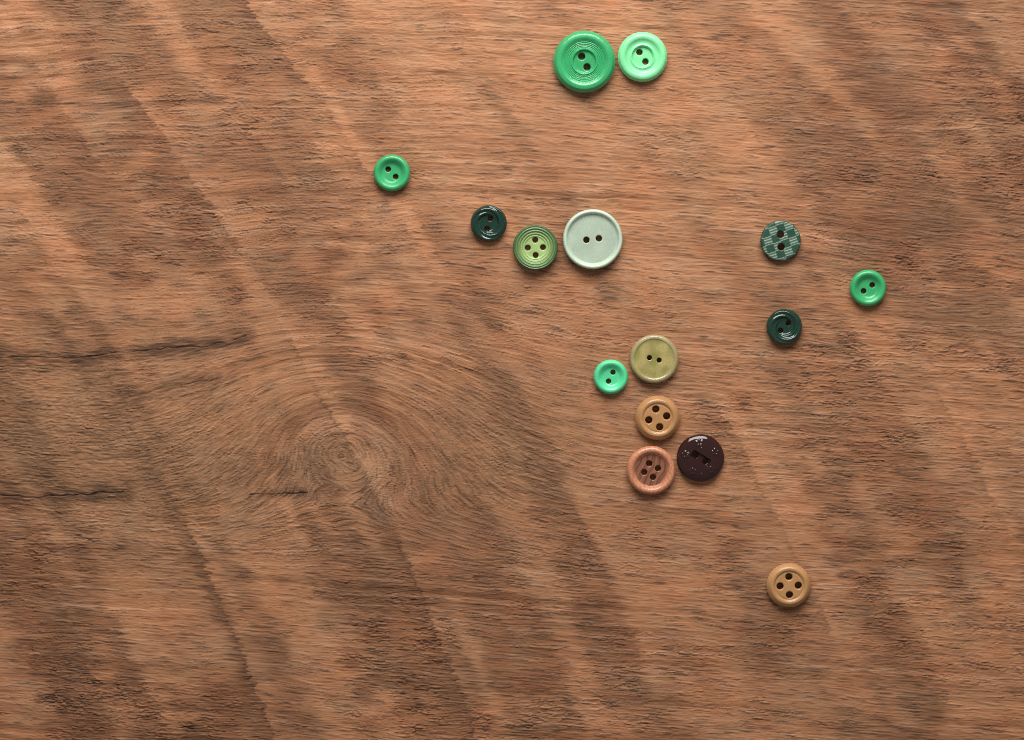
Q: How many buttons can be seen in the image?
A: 15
